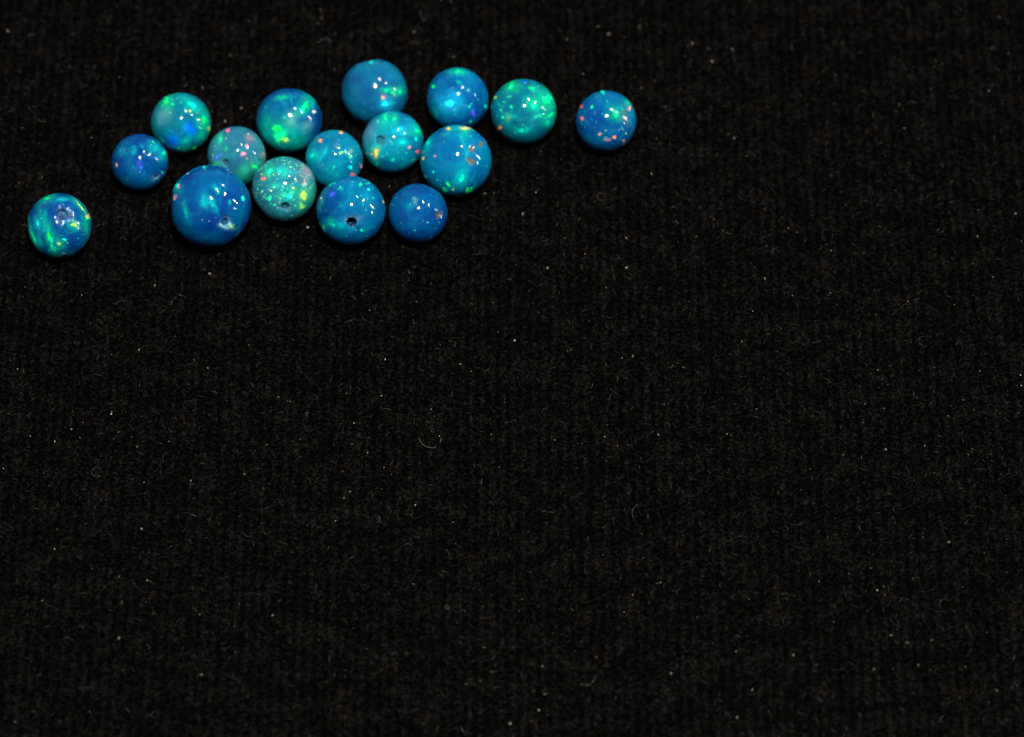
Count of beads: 16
